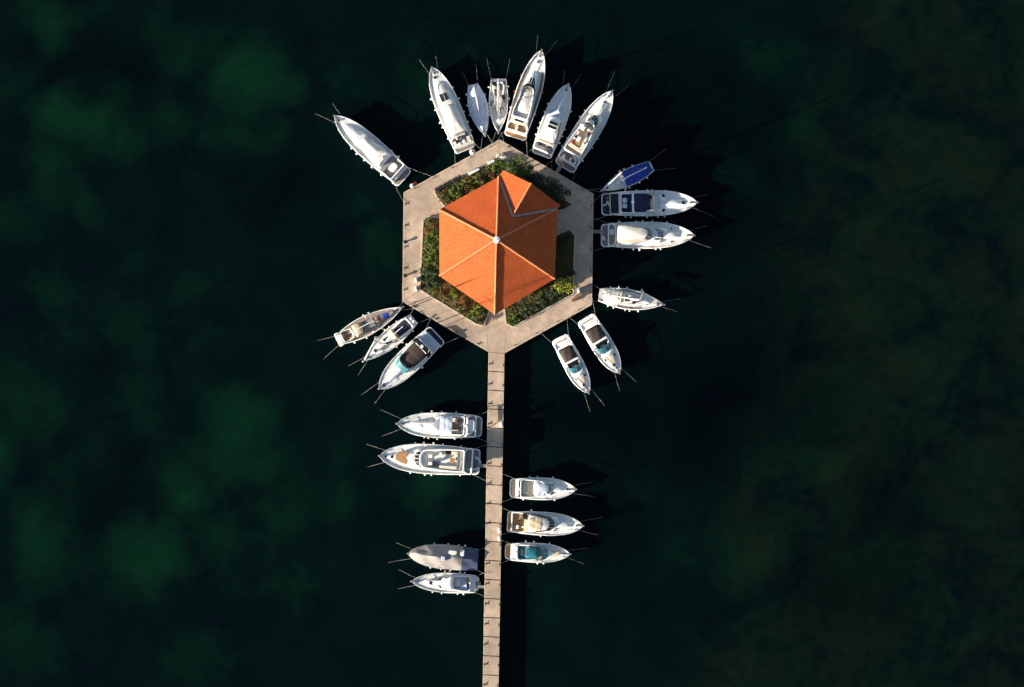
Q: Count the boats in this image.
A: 23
